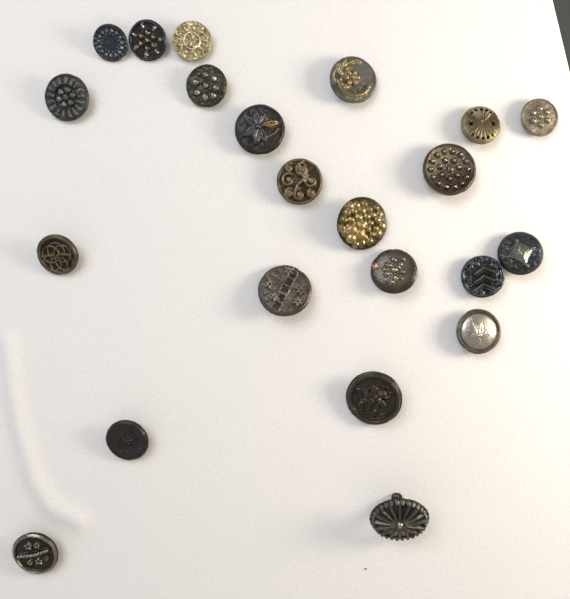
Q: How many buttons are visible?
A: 22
